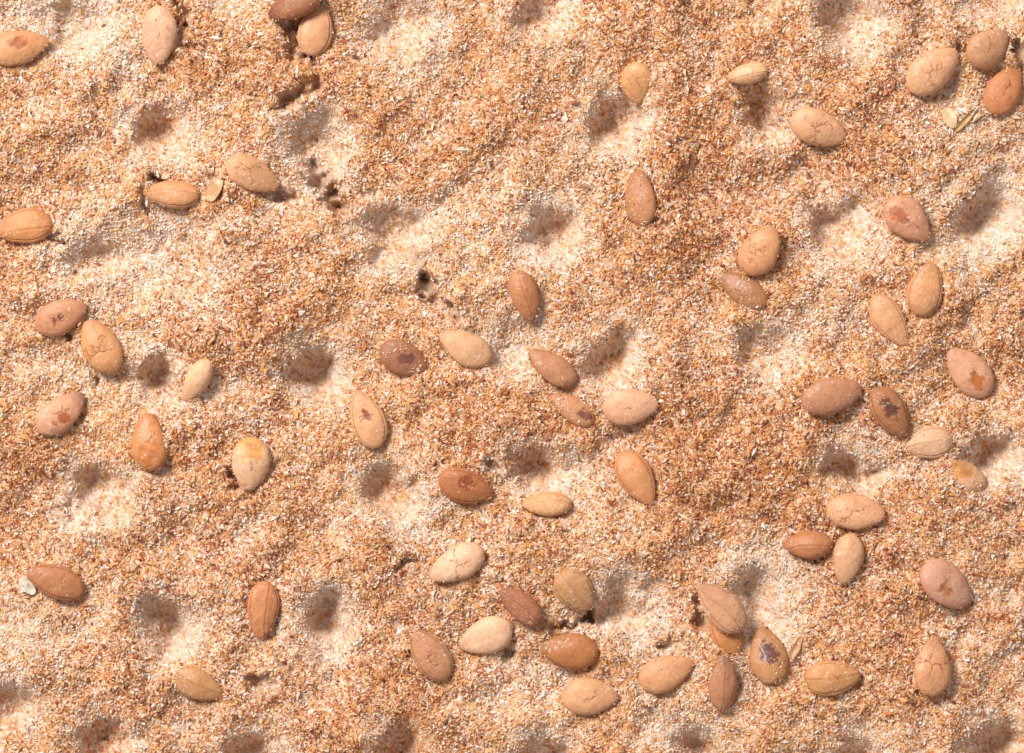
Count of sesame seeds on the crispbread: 61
